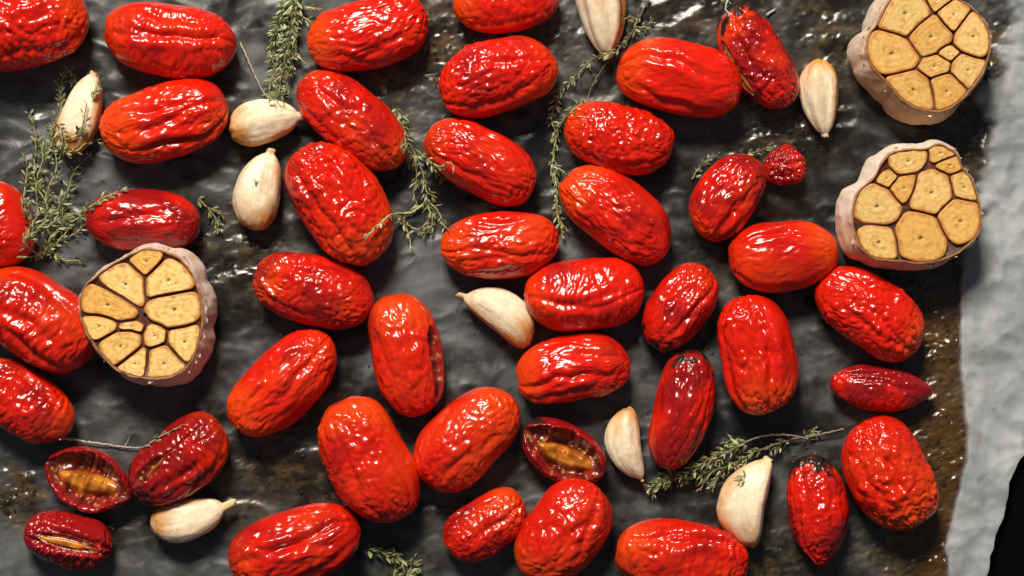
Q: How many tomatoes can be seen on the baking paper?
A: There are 43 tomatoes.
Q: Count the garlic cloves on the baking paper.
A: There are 9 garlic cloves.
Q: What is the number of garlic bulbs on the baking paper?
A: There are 3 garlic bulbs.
